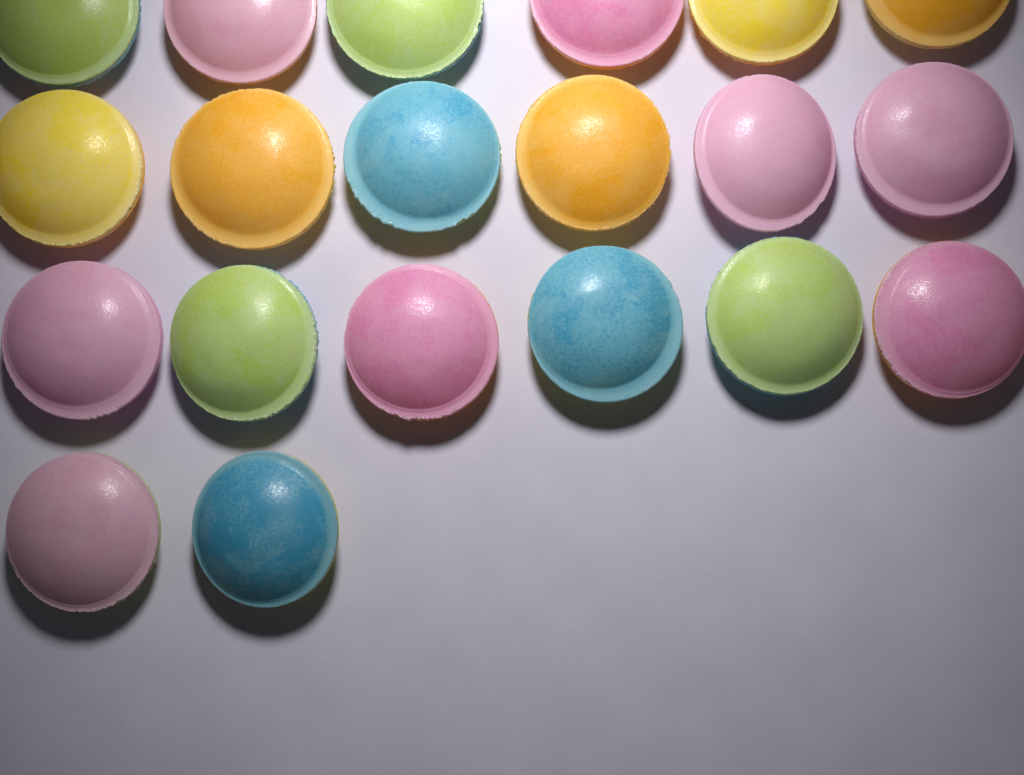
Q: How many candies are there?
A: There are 20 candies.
